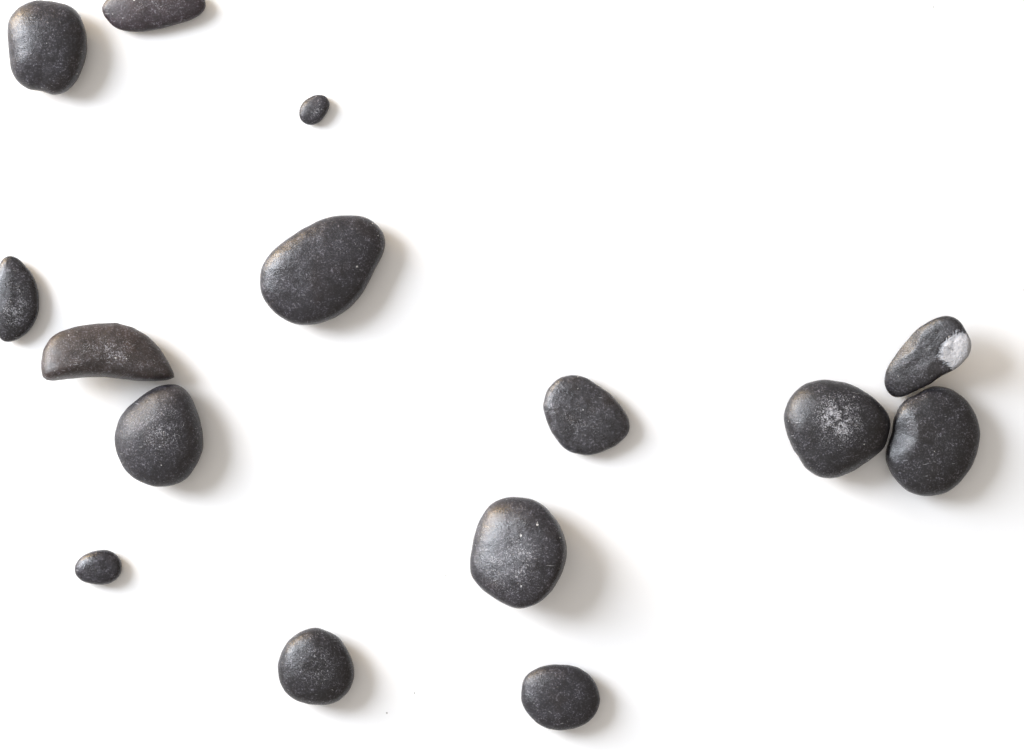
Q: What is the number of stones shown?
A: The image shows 15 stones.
